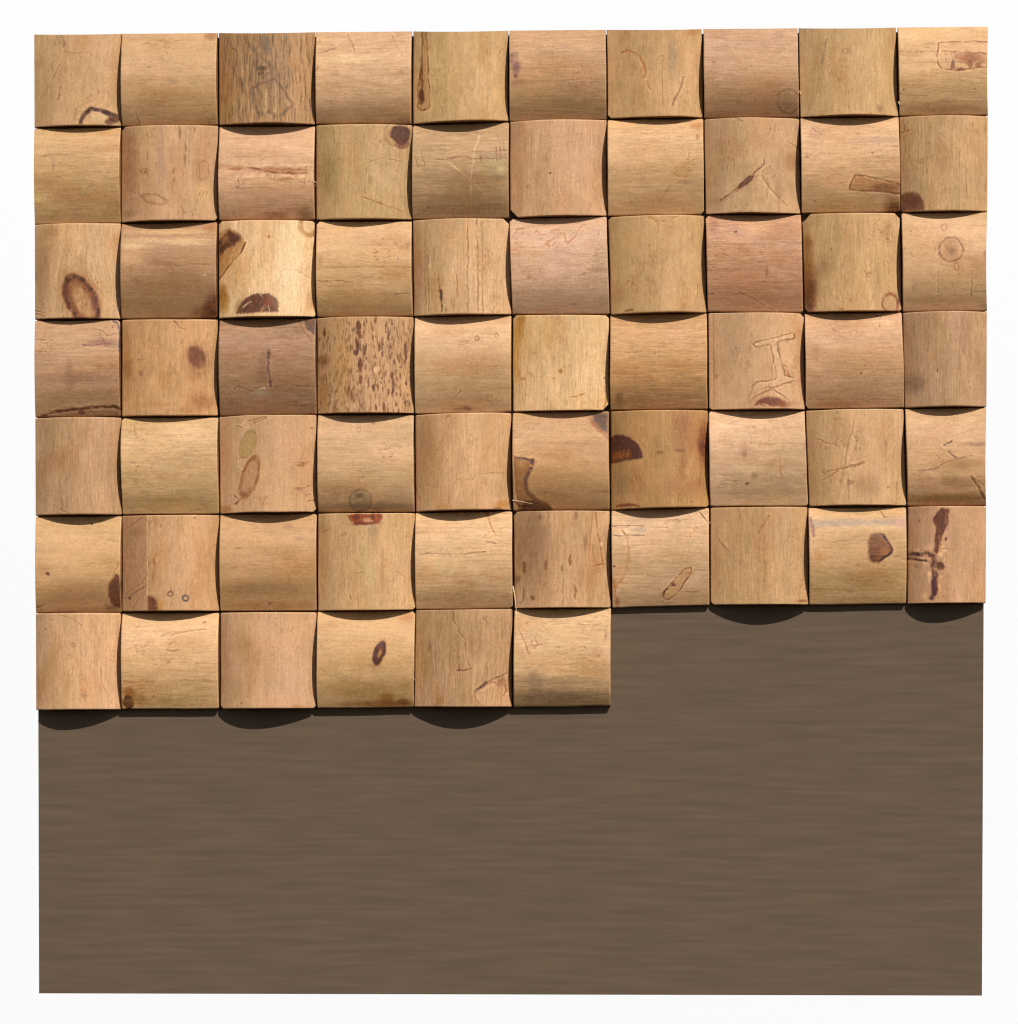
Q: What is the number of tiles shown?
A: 66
